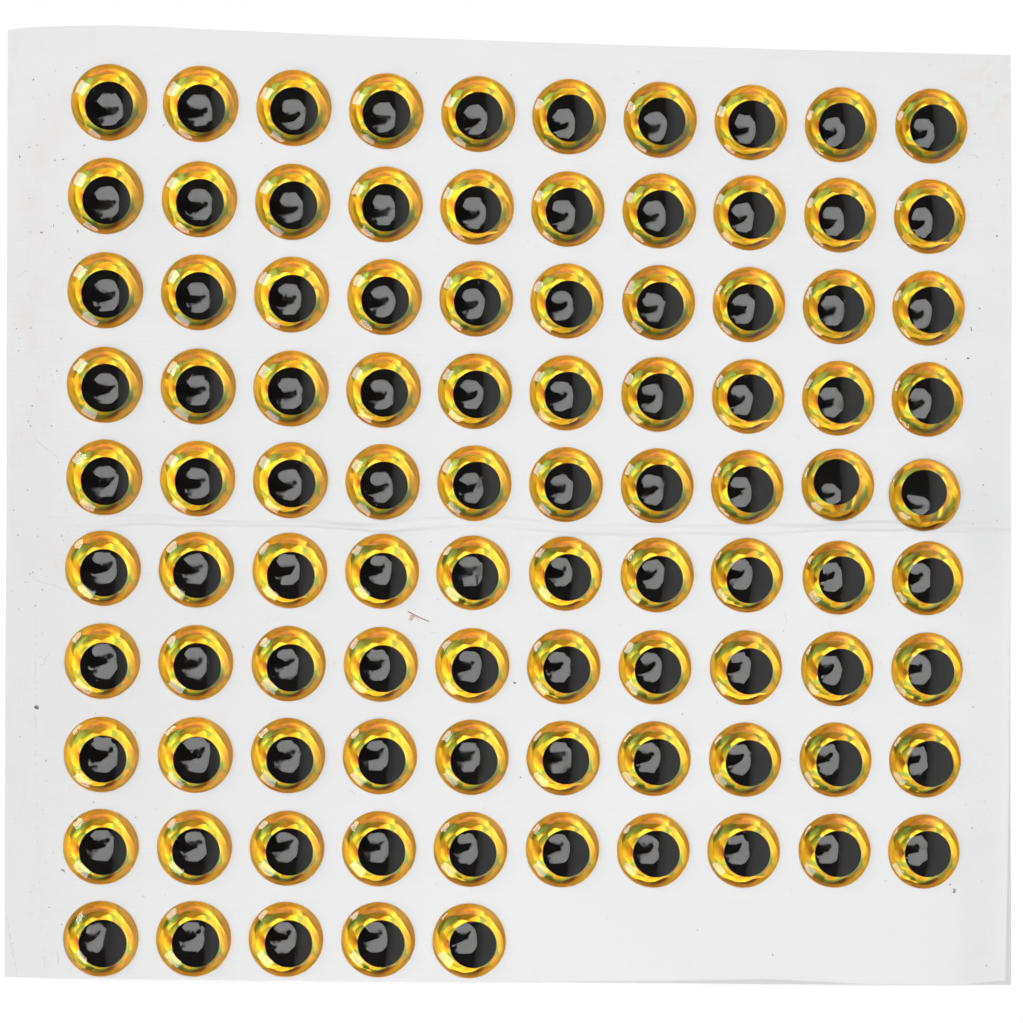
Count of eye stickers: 95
